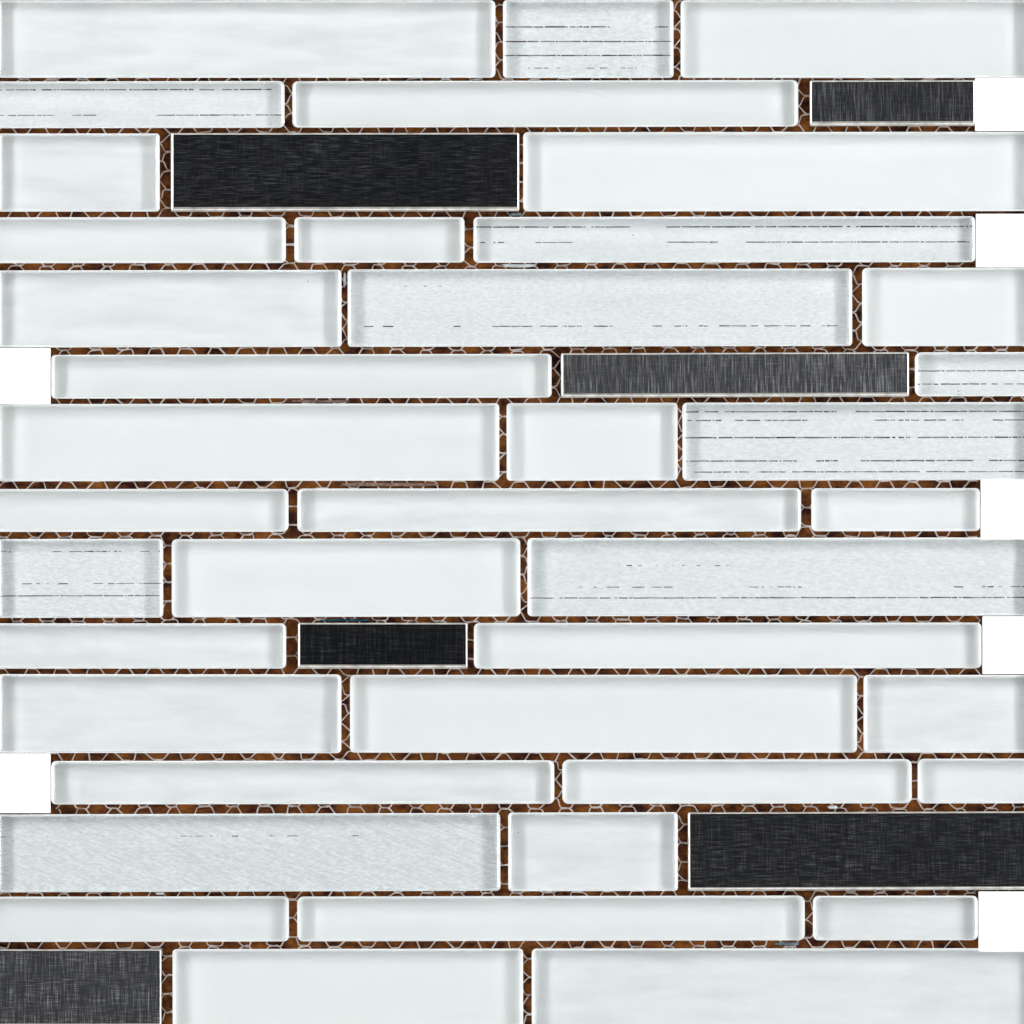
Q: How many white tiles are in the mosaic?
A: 39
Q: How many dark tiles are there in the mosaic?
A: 6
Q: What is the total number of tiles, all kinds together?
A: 45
